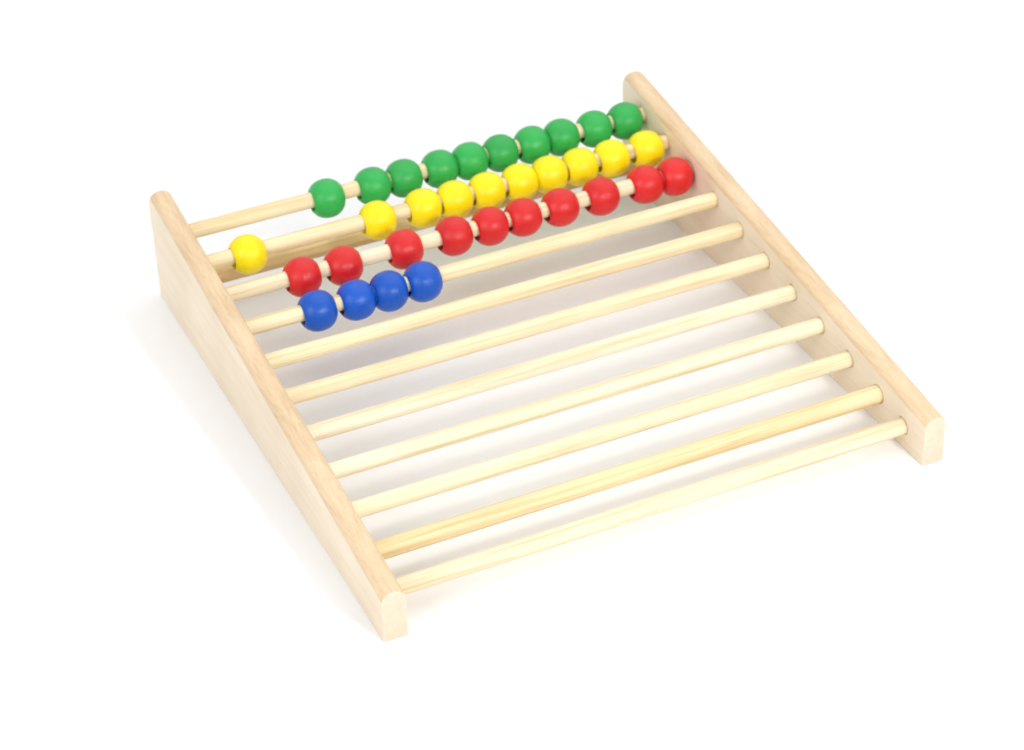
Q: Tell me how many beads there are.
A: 34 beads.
